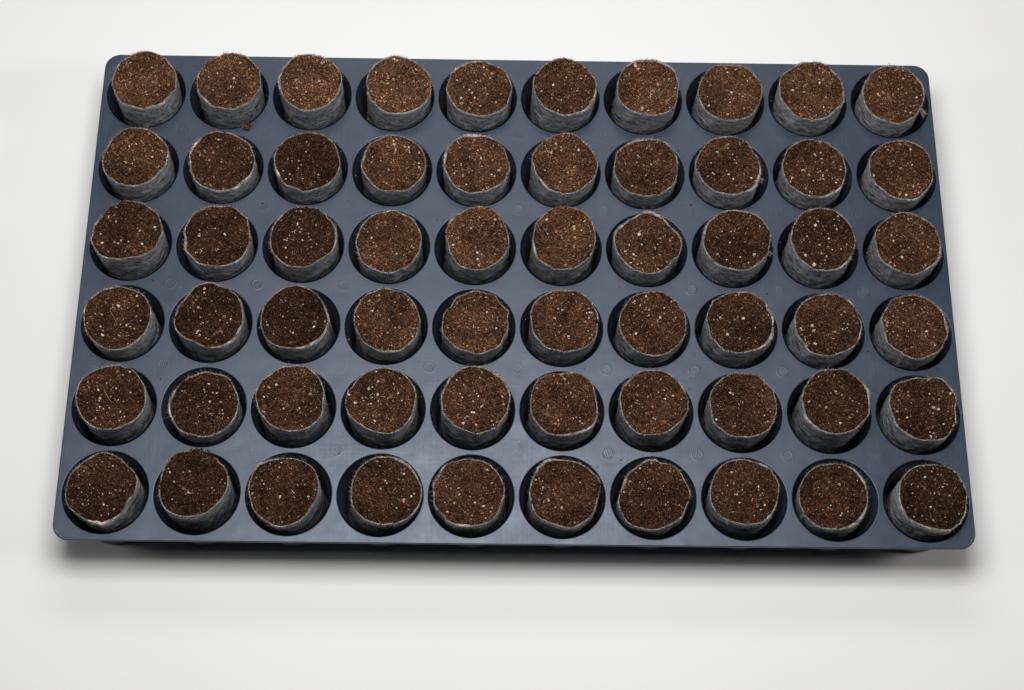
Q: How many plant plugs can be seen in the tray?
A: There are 60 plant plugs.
